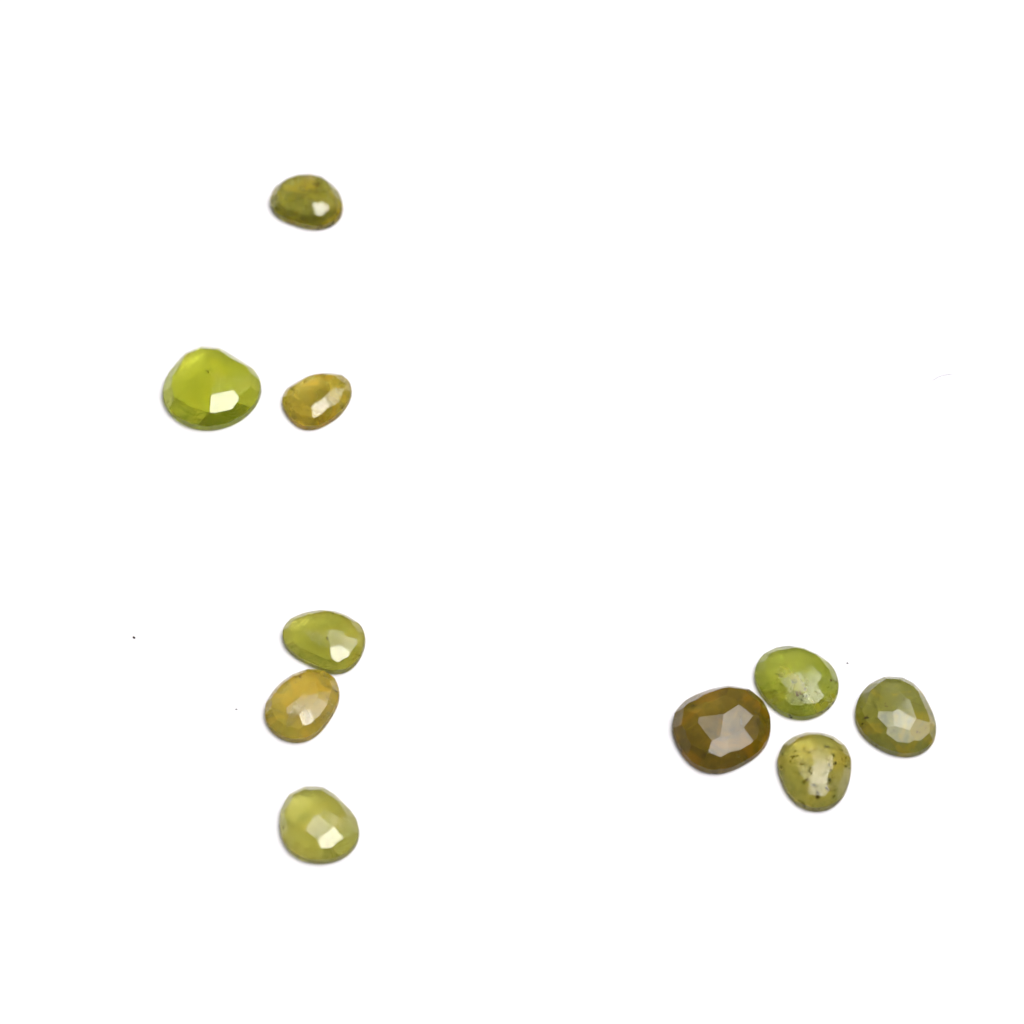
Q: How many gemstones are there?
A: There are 10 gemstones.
